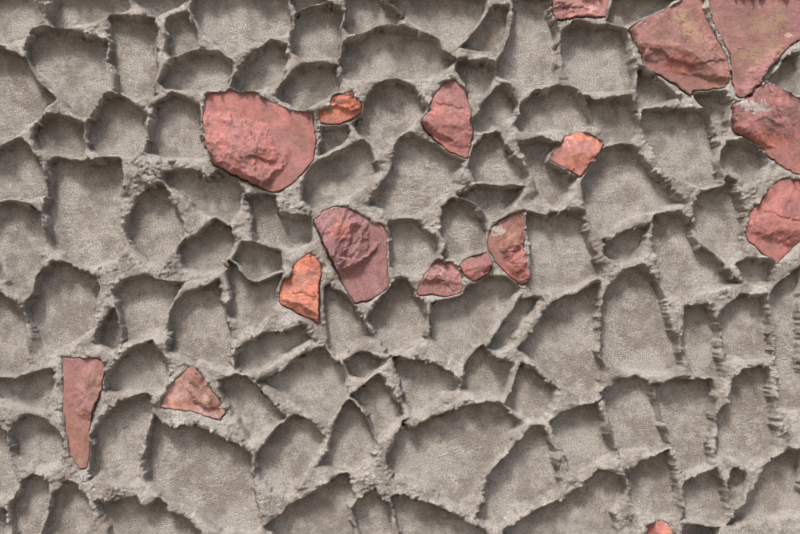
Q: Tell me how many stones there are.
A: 17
